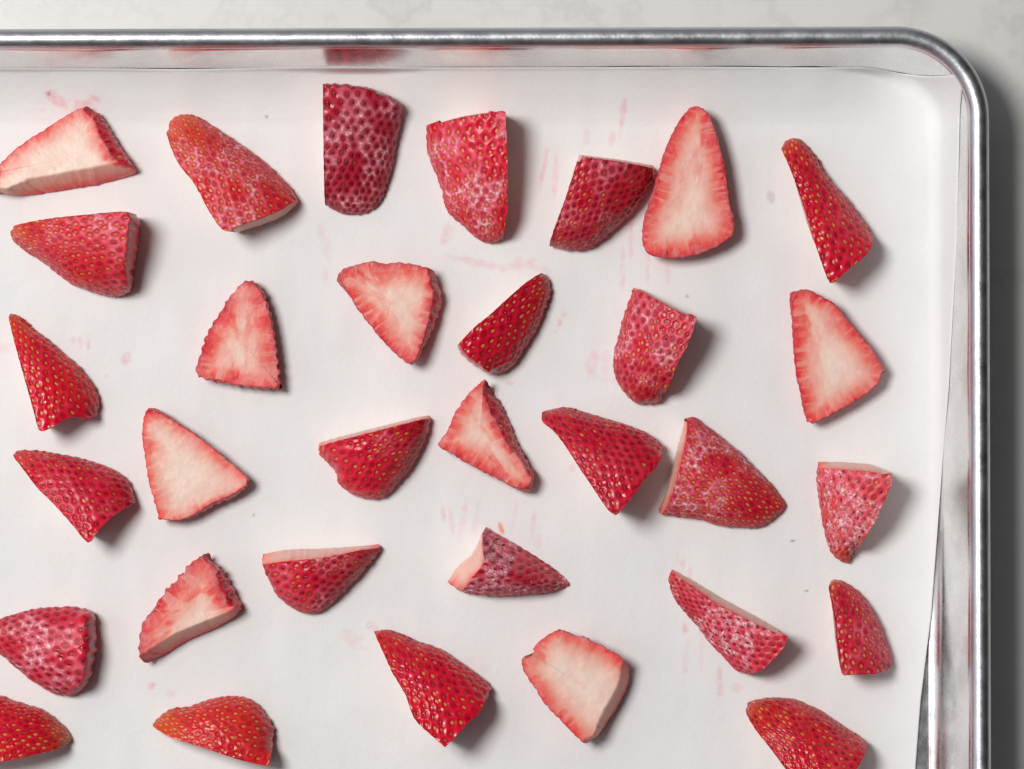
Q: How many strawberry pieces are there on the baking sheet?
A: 32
